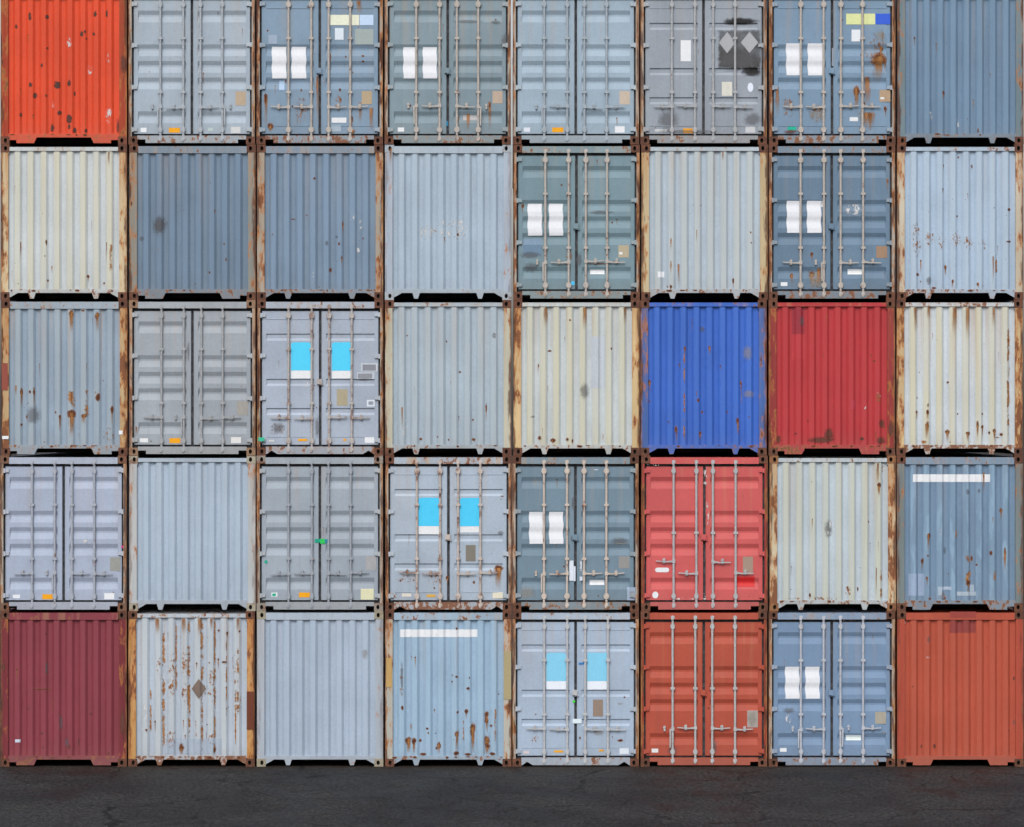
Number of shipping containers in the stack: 40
